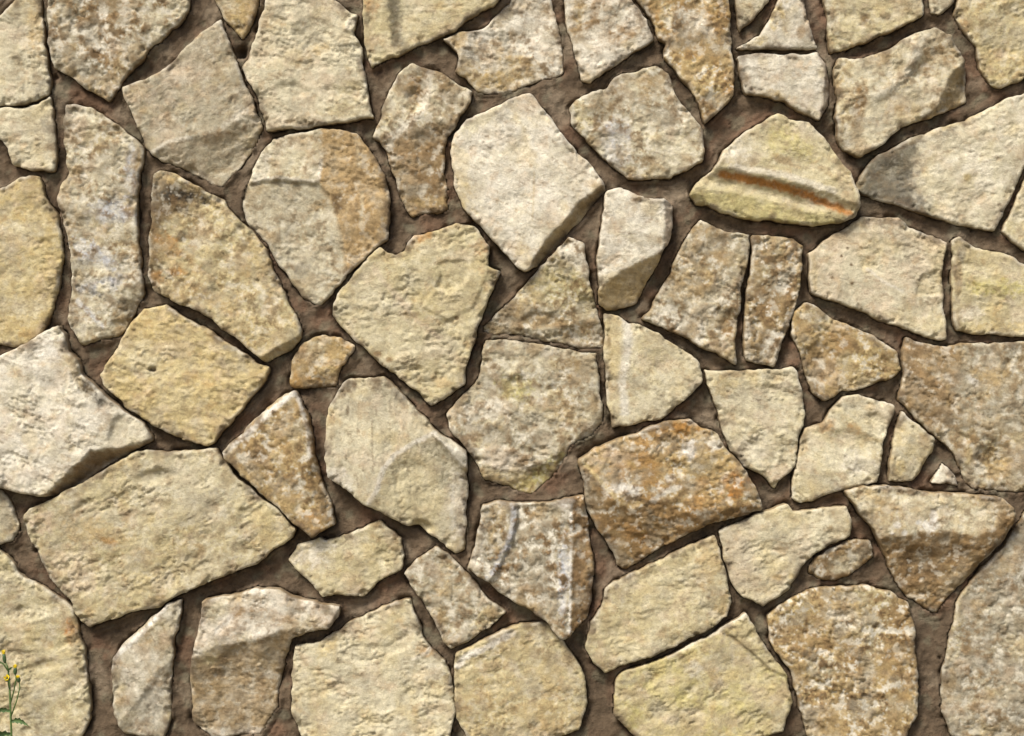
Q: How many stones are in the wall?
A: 65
